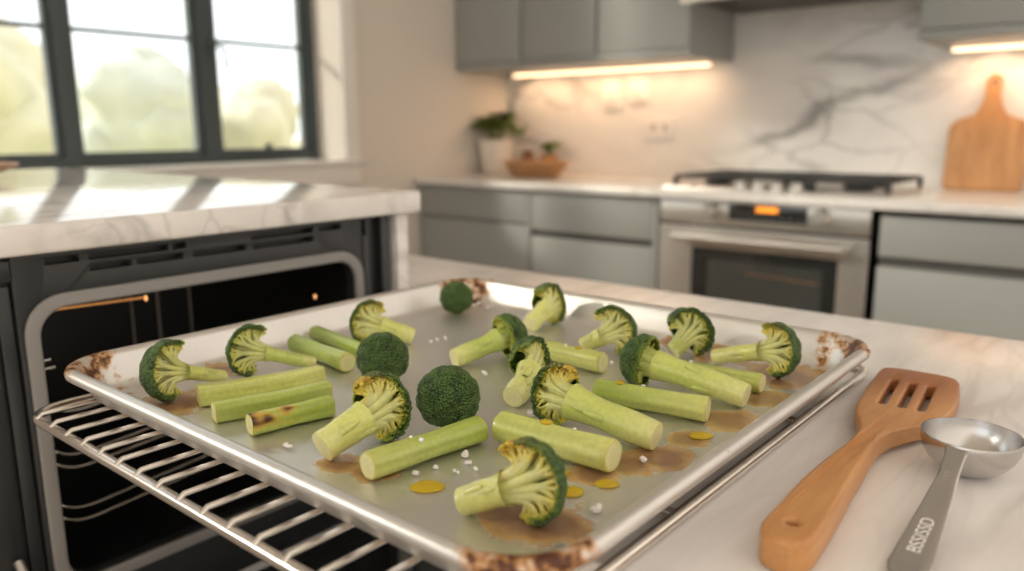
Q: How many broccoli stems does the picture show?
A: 10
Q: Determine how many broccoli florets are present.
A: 16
